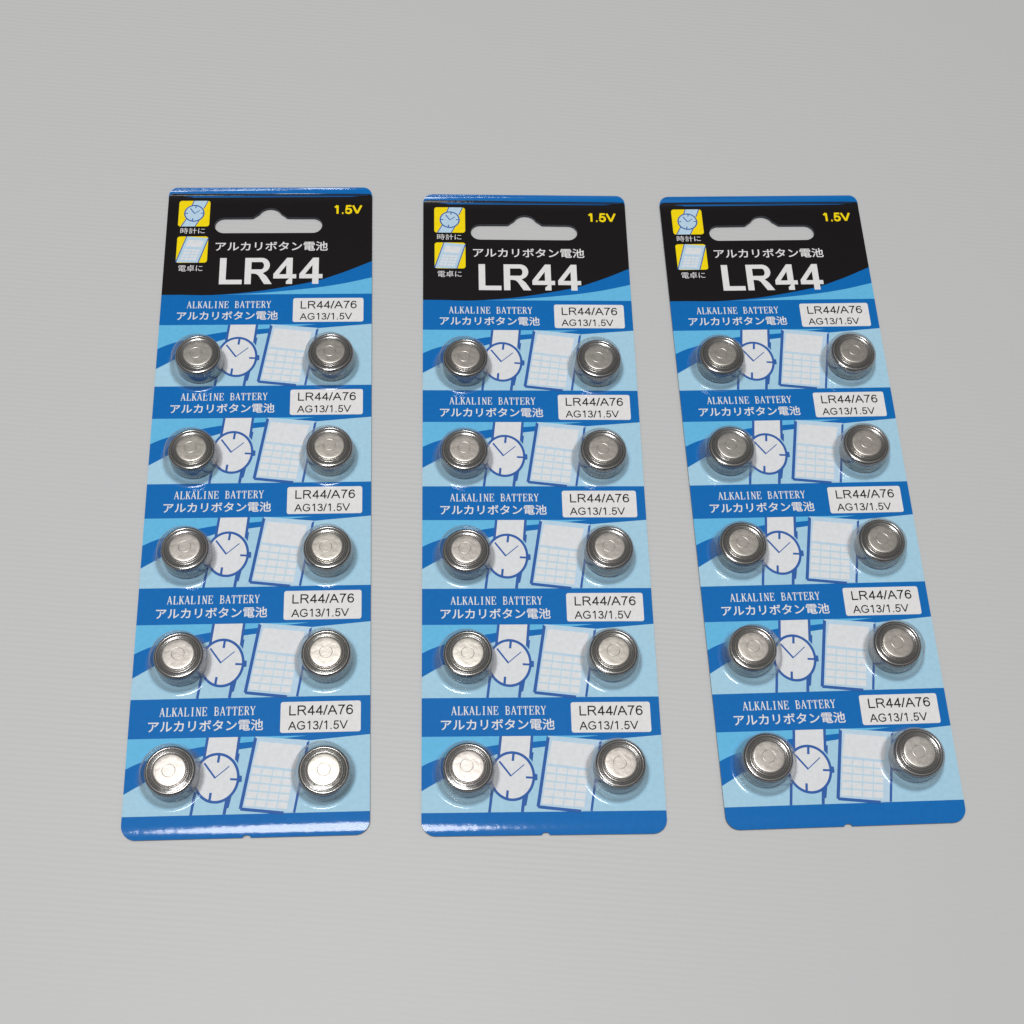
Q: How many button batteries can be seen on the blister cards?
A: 30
